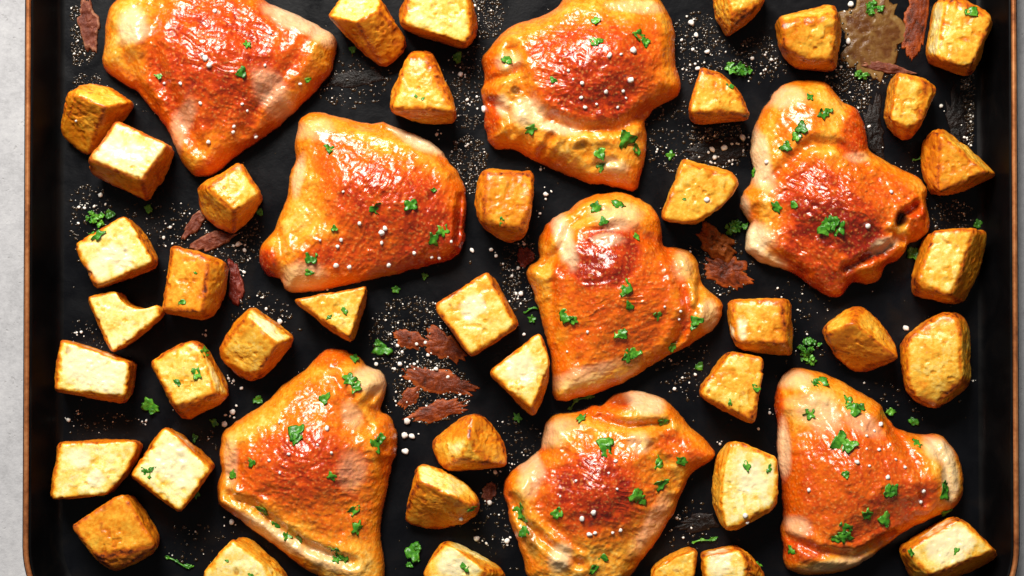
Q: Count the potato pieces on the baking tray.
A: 39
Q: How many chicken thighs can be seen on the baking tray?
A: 8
